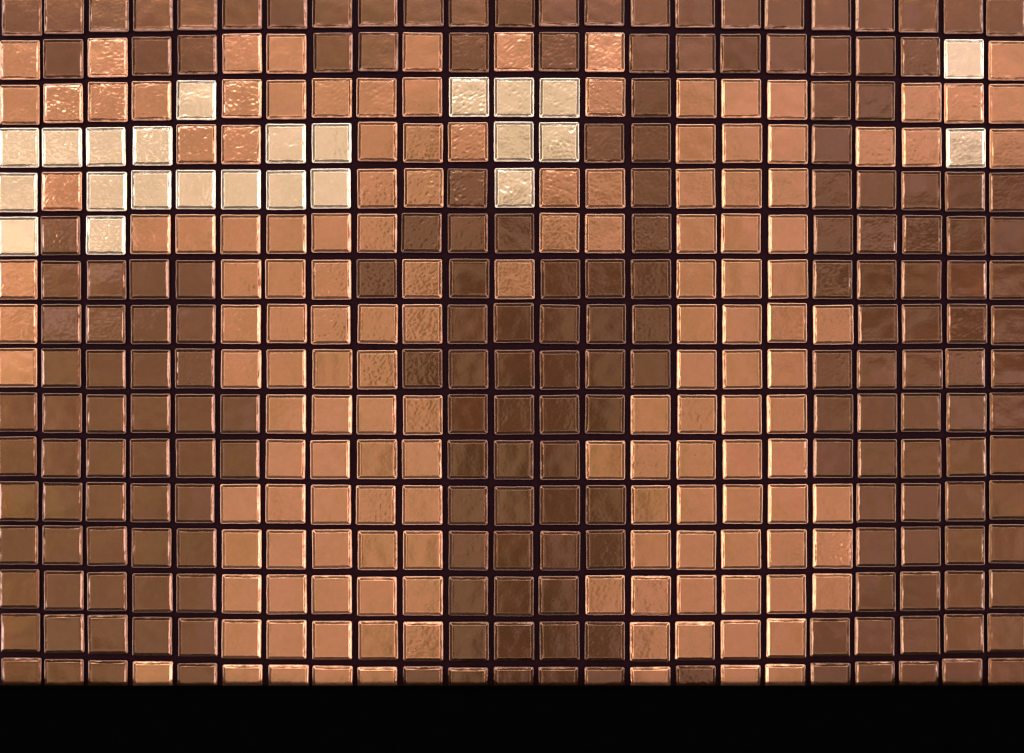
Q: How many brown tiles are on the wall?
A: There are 198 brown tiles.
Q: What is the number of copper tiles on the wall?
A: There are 146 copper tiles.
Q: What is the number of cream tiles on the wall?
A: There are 24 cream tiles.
